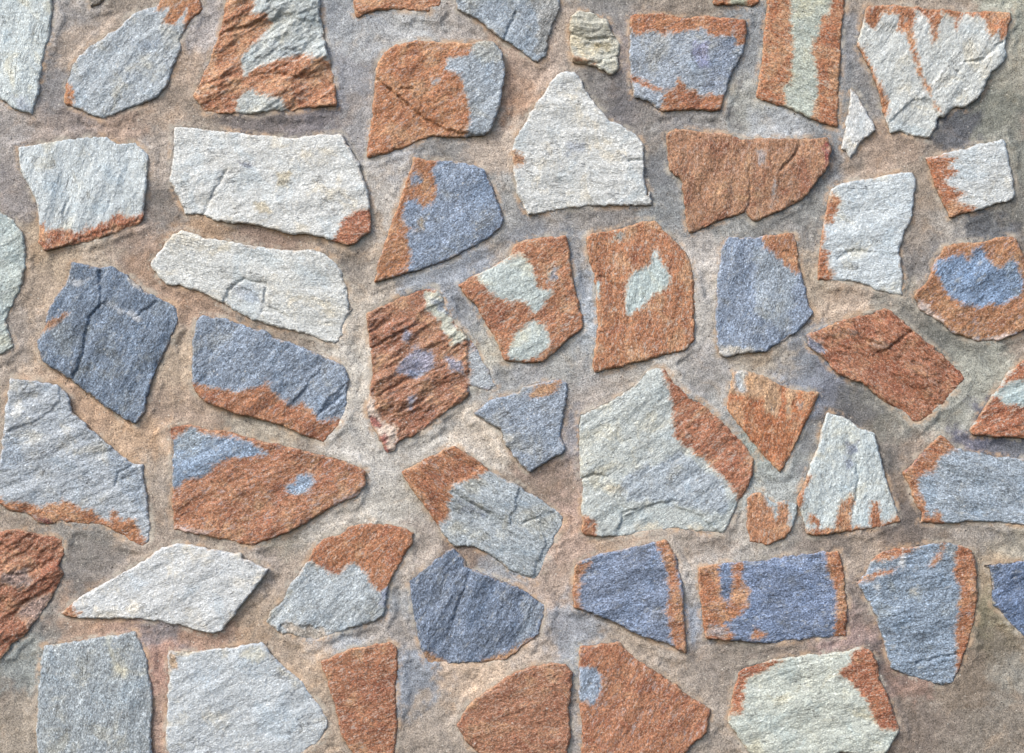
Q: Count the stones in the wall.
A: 54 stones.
